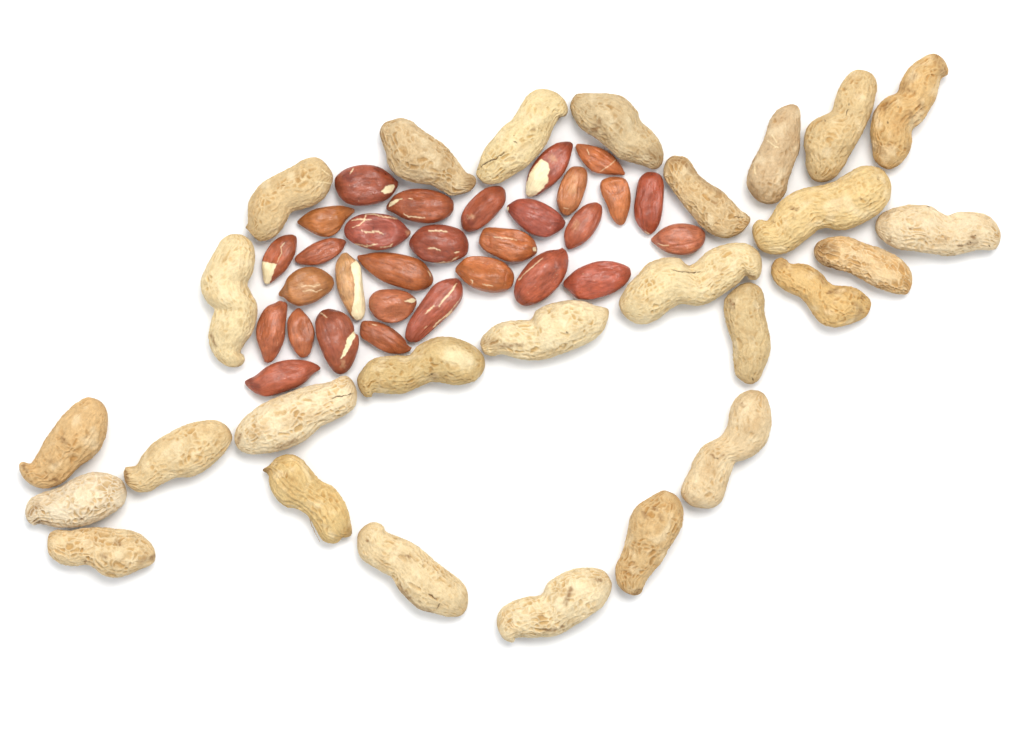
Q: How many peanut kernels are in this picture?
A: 30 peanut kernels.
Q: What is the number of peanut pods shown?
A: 27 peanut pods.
